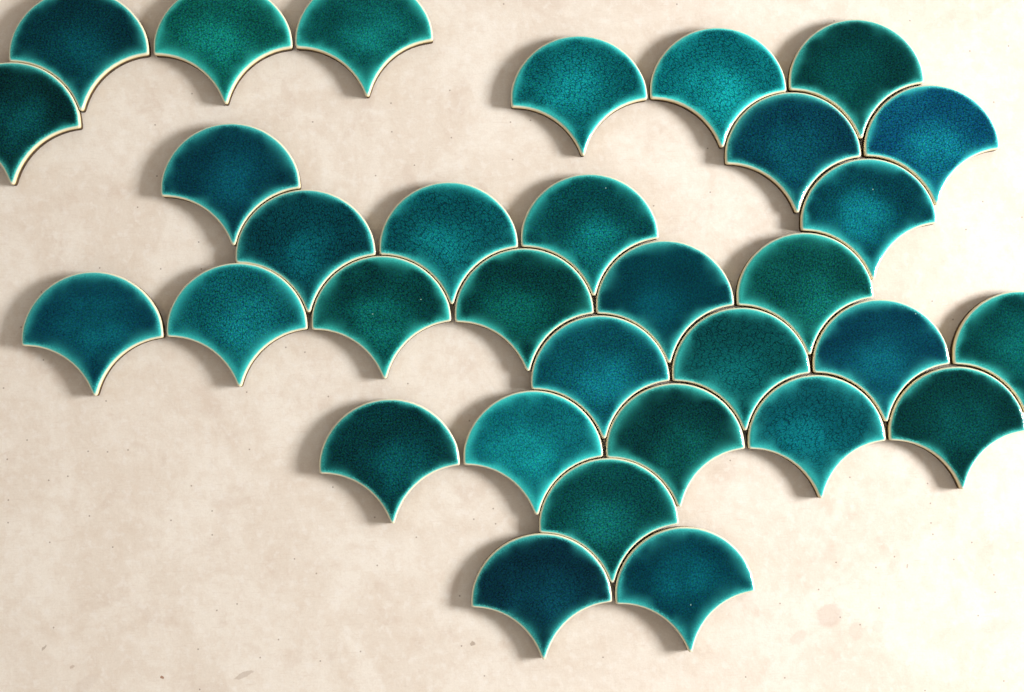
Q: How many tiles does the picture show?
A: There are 32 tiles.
